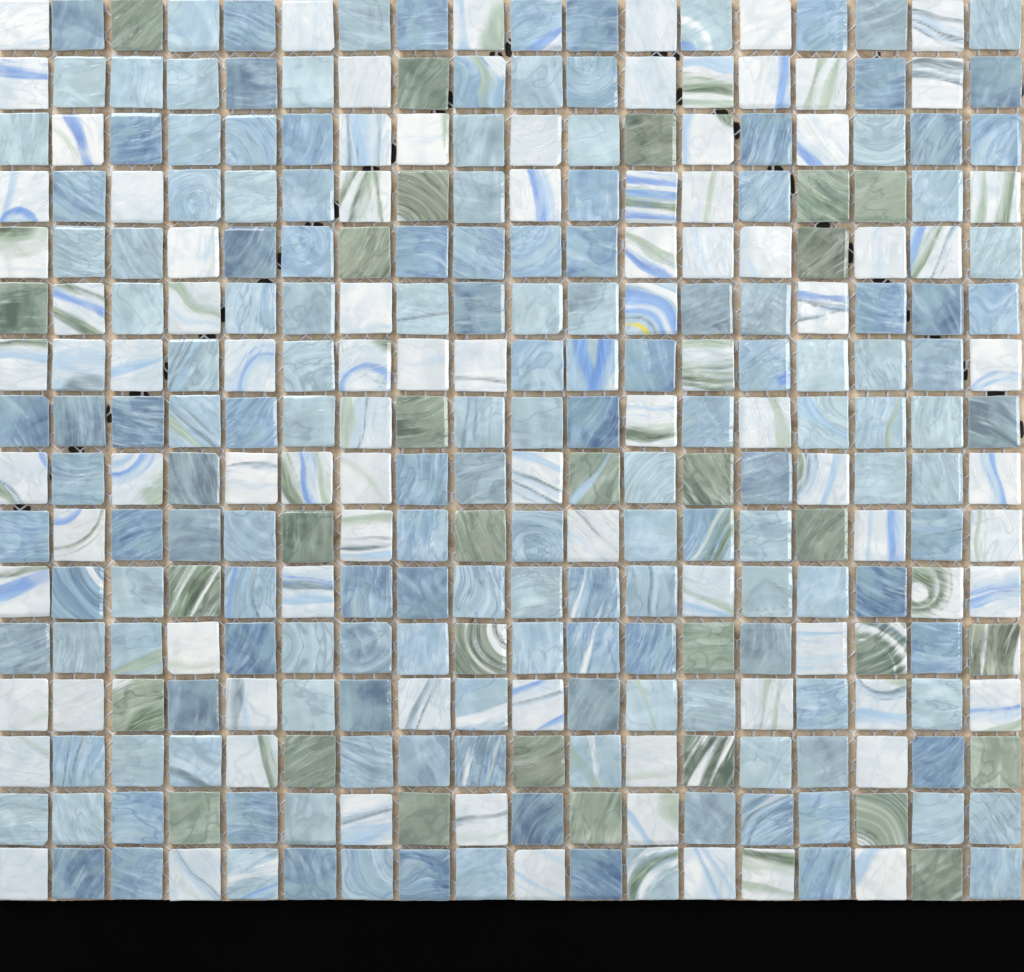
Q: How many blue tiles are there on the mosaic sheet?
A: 168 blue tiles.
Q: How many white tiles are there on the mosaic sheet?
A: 90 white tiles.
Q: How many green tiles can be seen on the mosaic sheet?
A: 30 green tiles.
